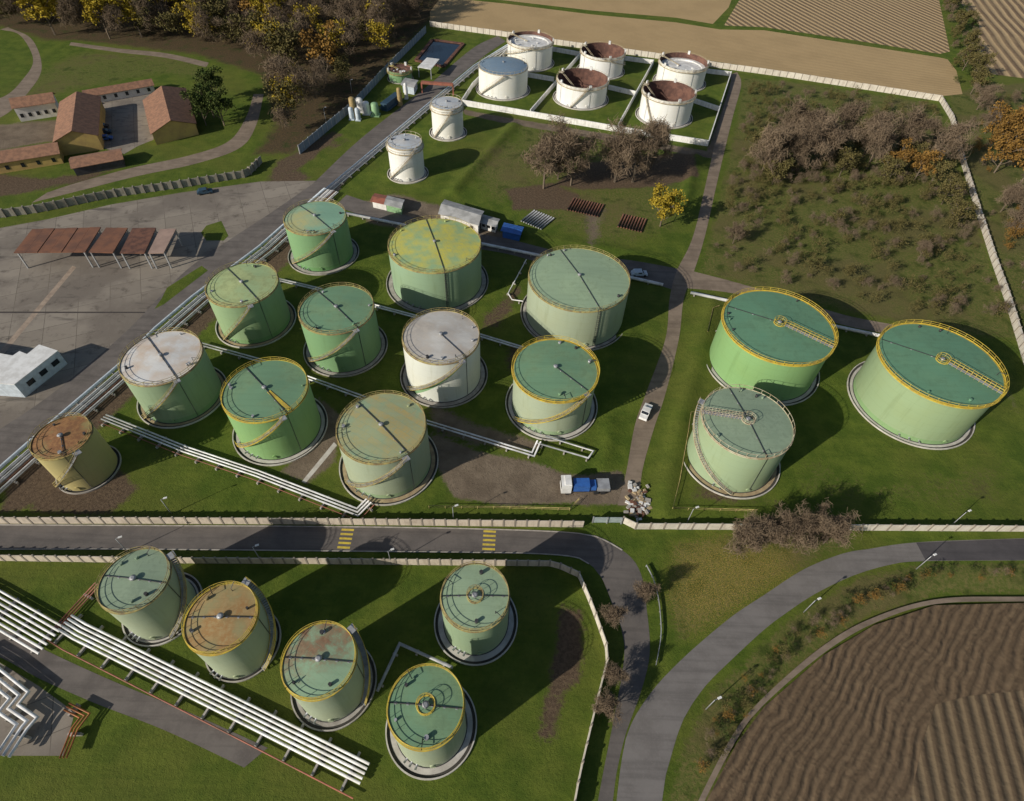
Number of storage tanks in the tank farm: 28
